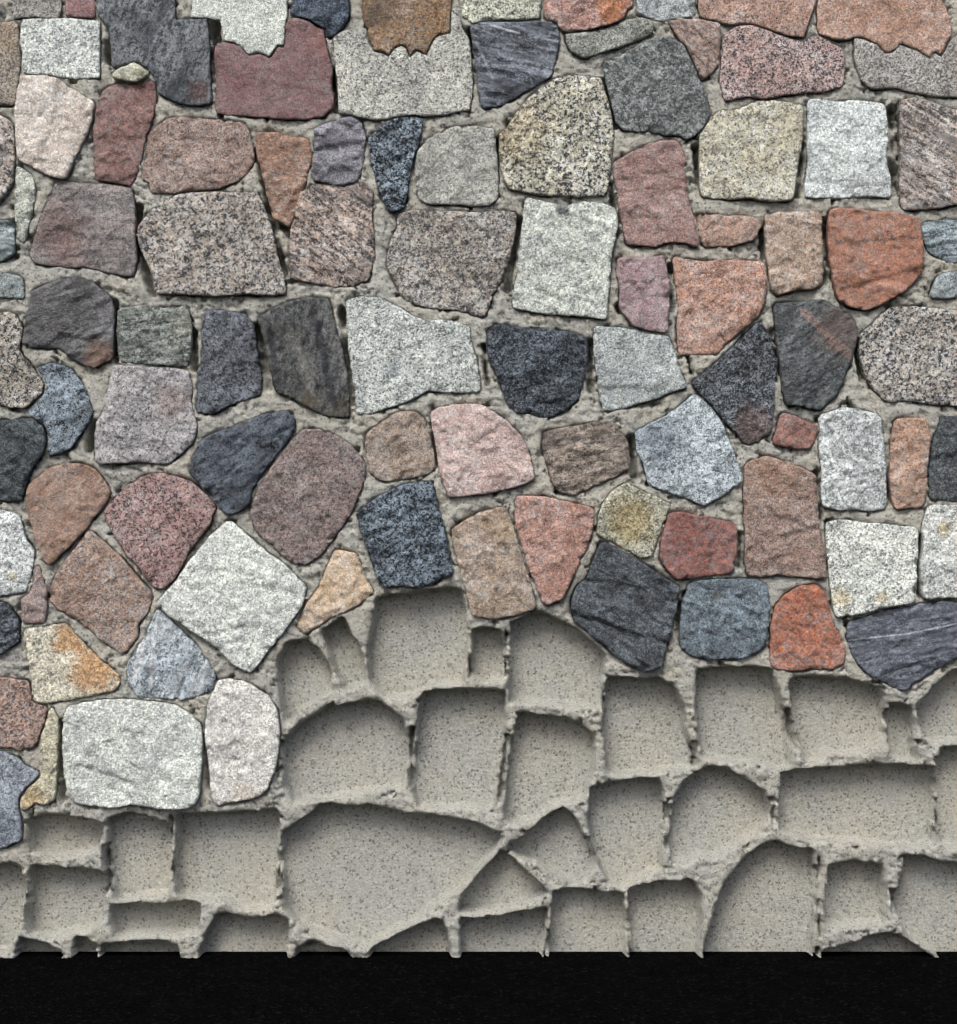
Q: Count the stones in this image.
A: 101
